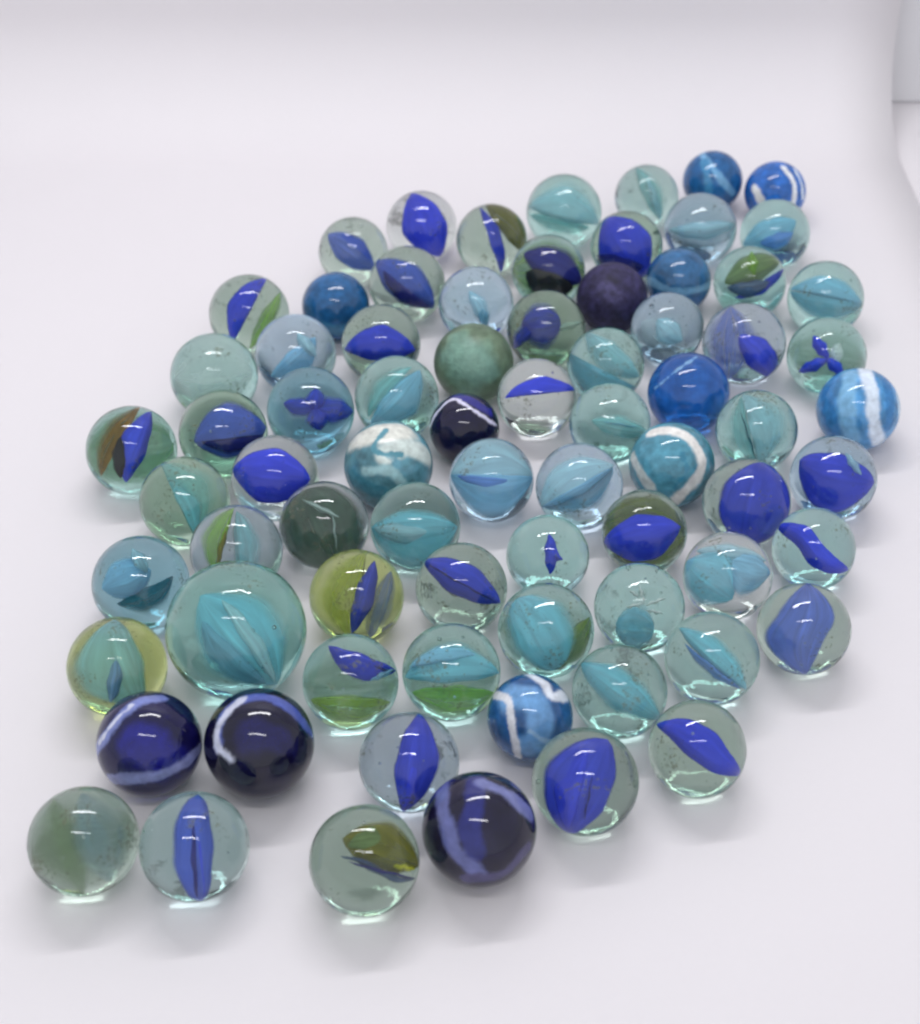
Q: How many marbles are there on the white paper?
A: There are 75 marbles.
